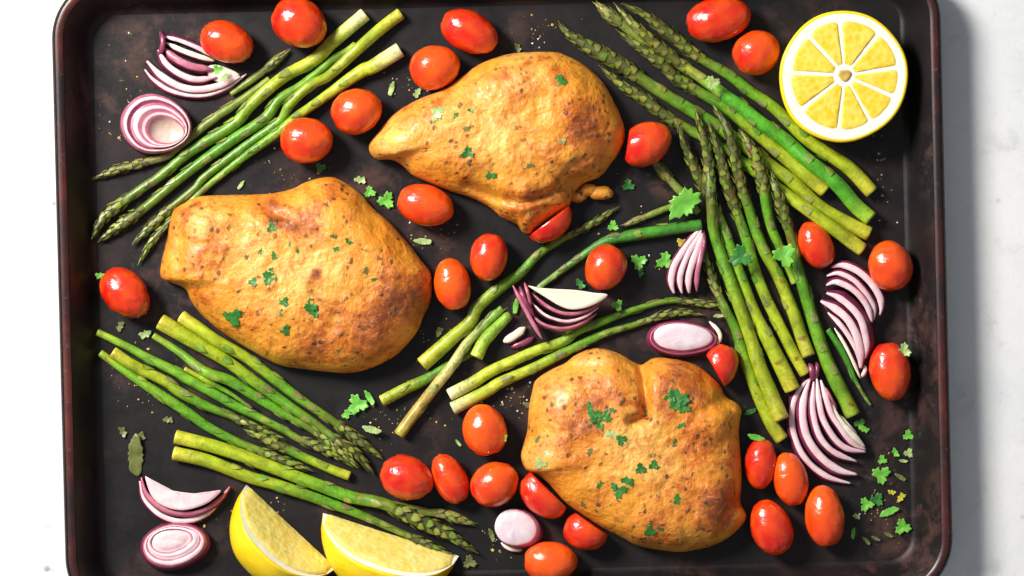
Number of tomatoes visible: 30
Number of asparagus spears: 40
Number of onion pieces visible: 11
